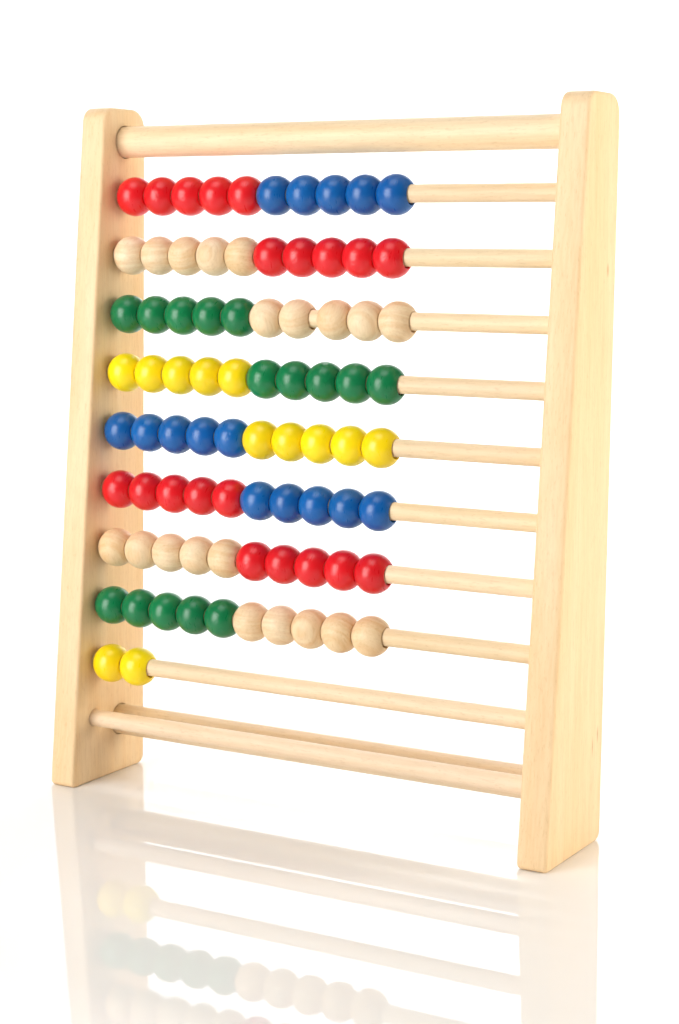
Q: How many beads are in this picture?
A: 82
